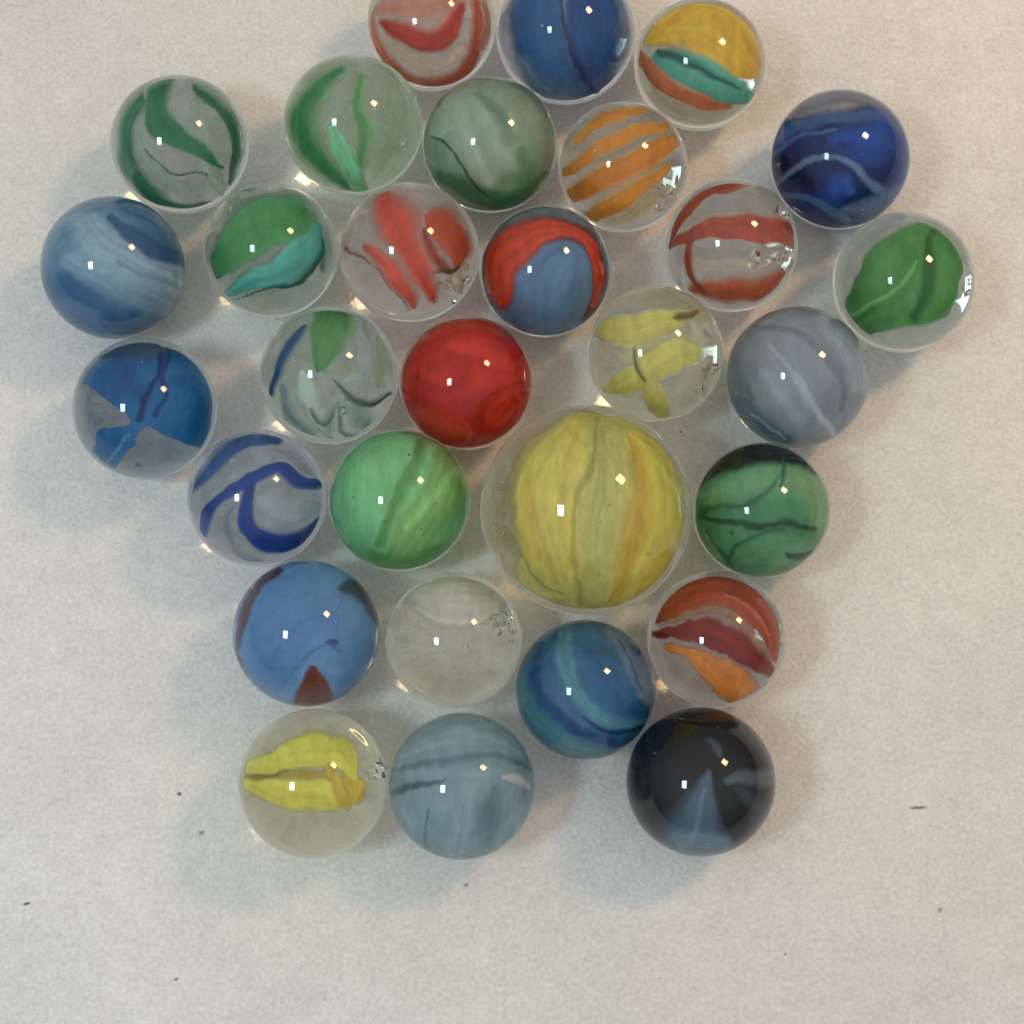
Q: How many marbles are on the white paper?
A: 30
